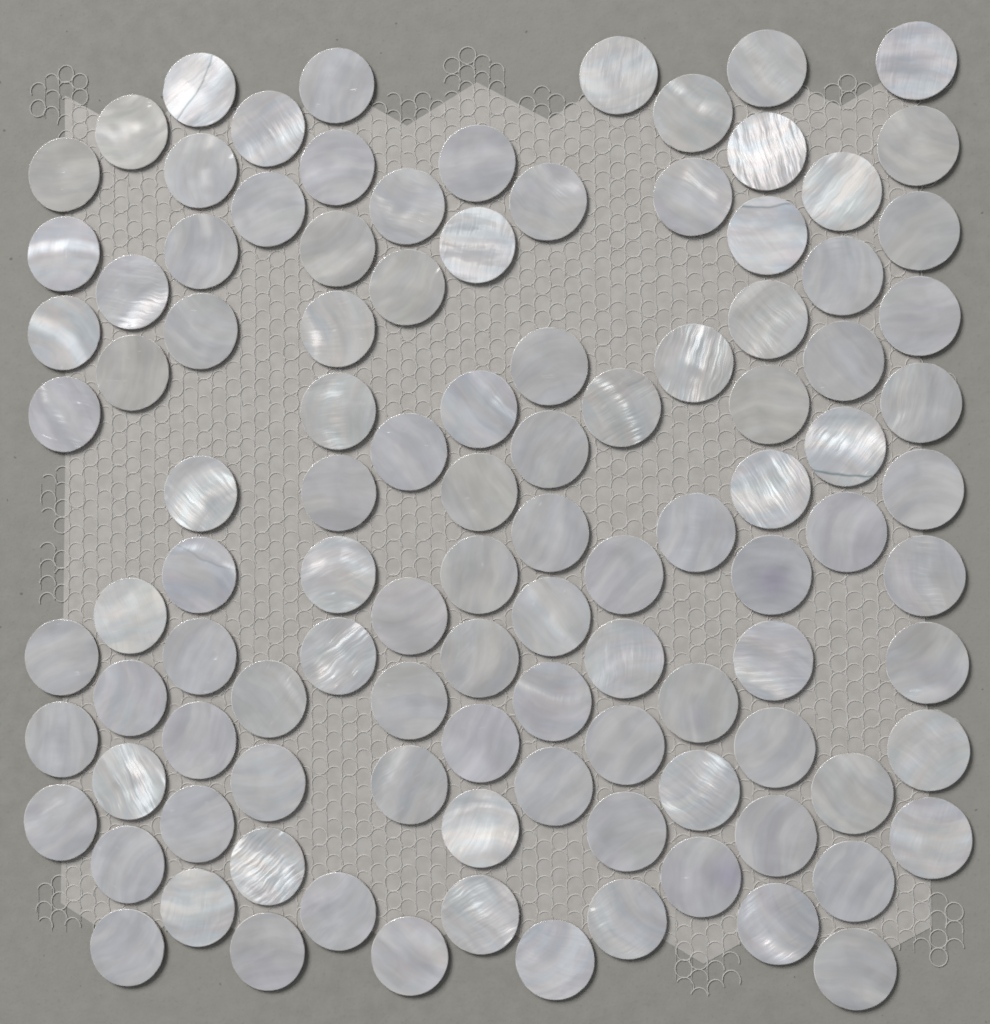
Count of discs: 107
